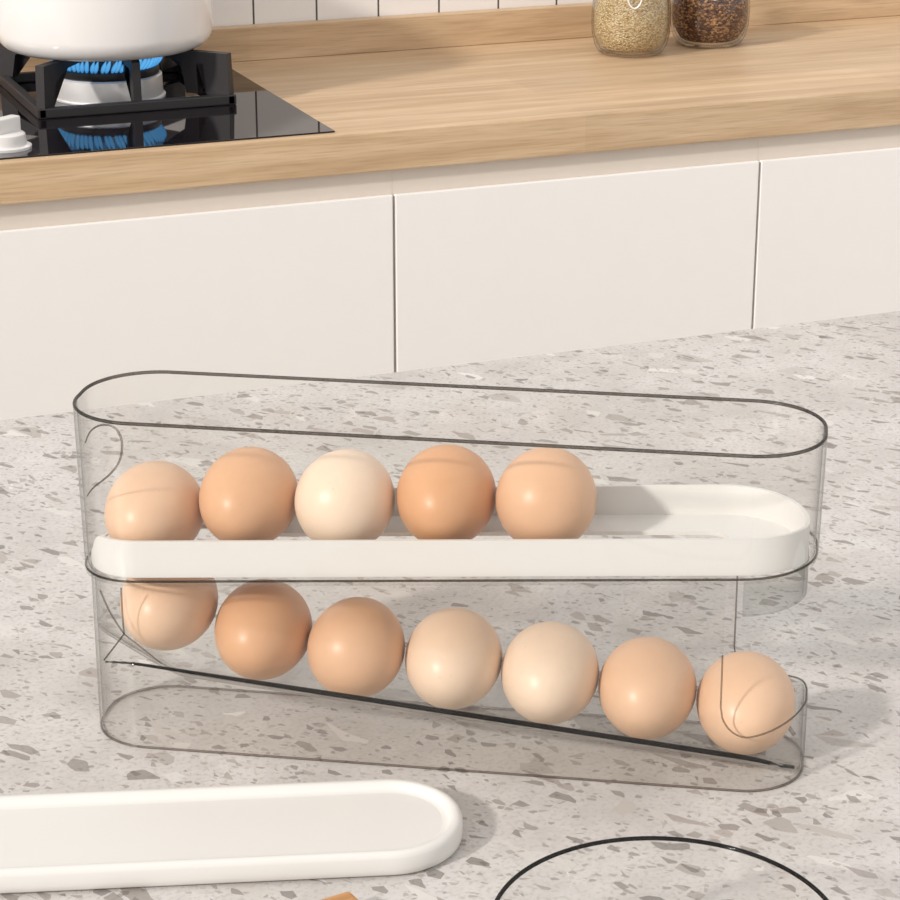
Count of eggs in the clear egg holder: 12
